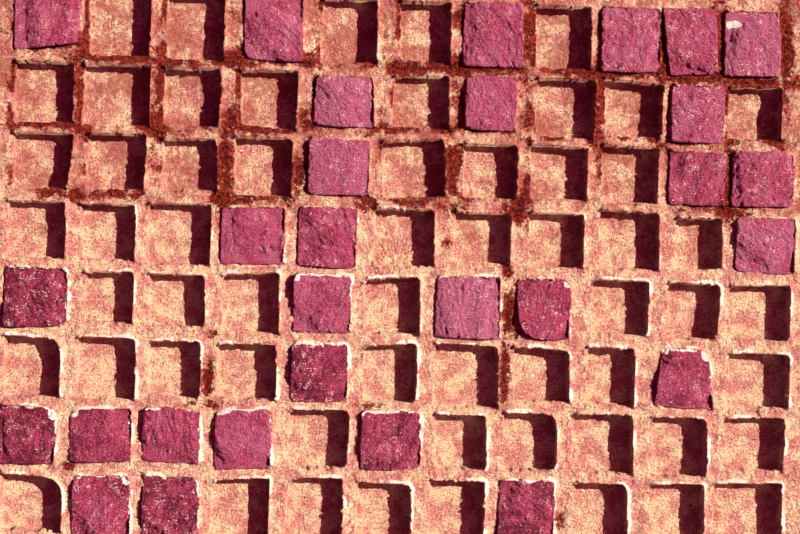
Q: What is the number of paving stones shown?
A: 29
